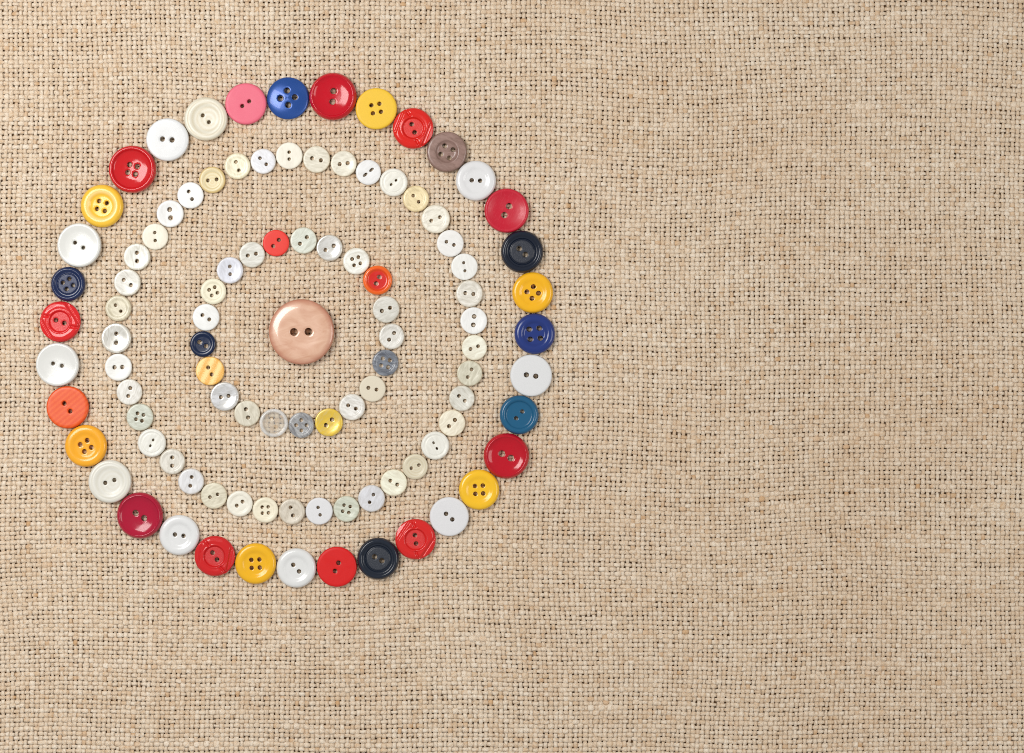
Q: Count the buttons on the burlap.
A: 98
